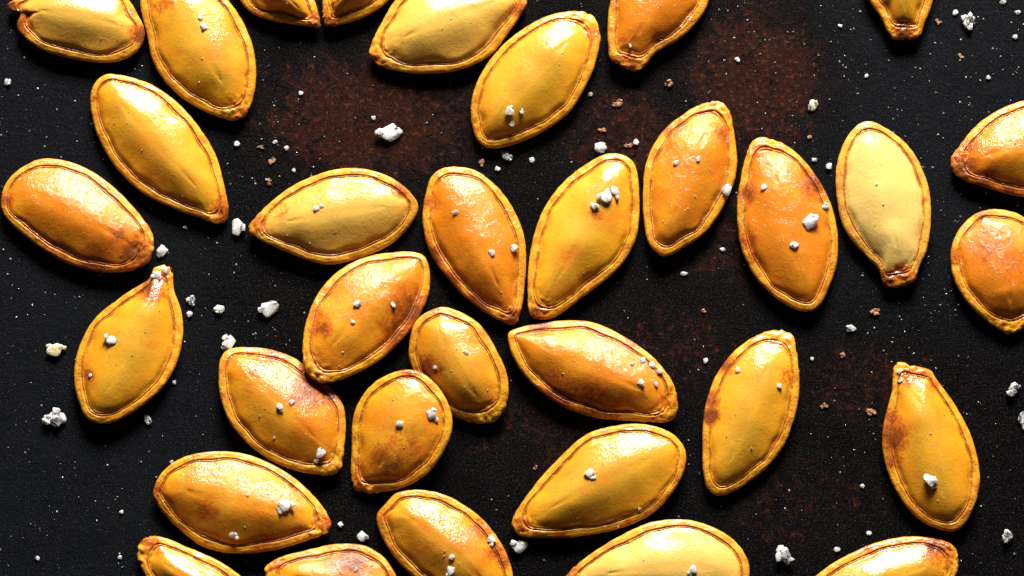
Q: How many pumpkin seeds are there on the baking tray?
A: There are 33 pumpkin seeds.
